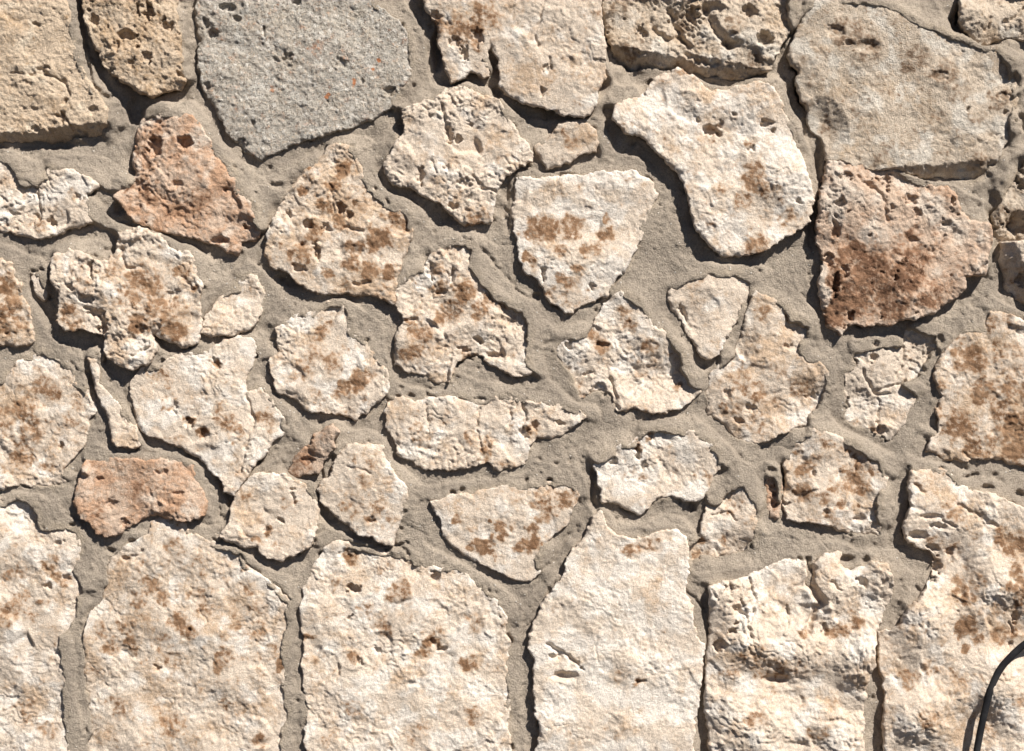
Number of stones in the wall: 47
